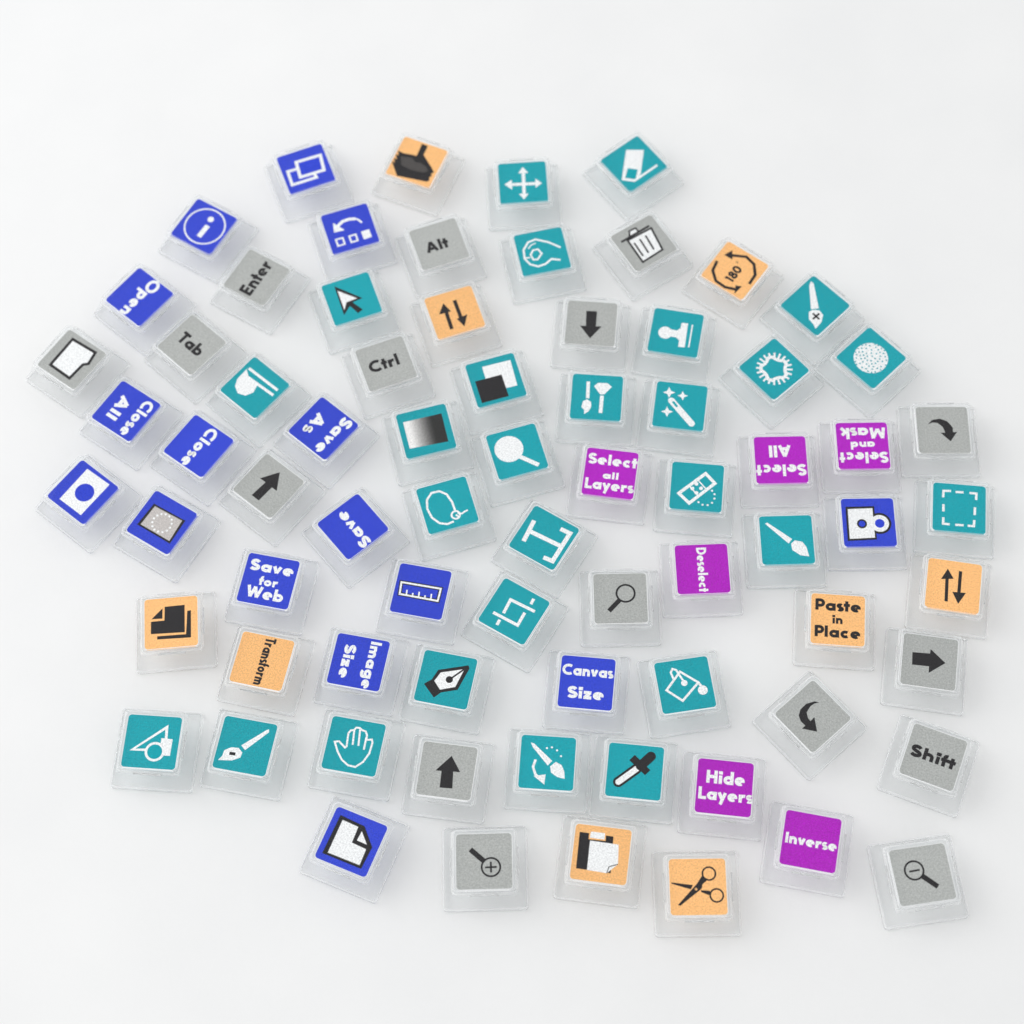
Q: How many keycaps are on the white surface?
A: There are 74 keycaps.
